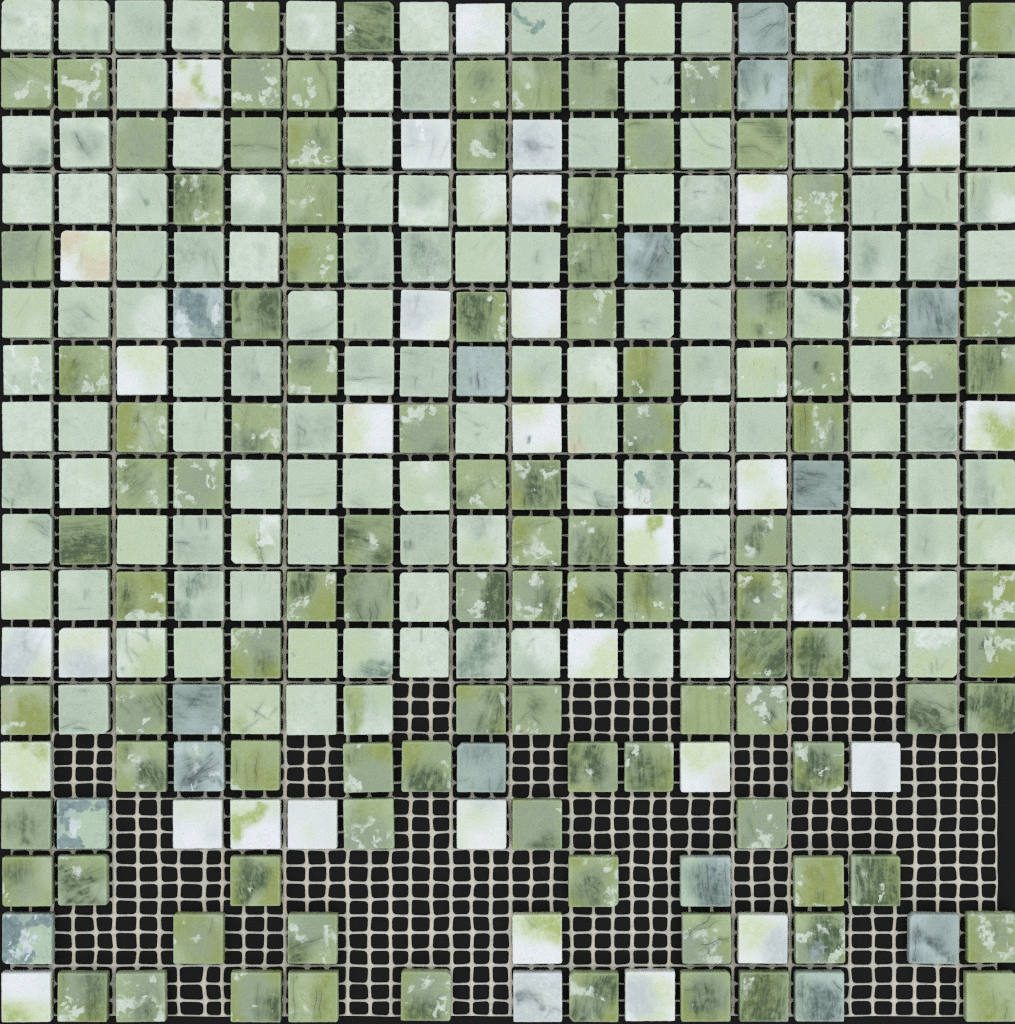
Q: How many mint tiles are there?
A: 125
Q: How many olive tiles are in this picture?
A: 105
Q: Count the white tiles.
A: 33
